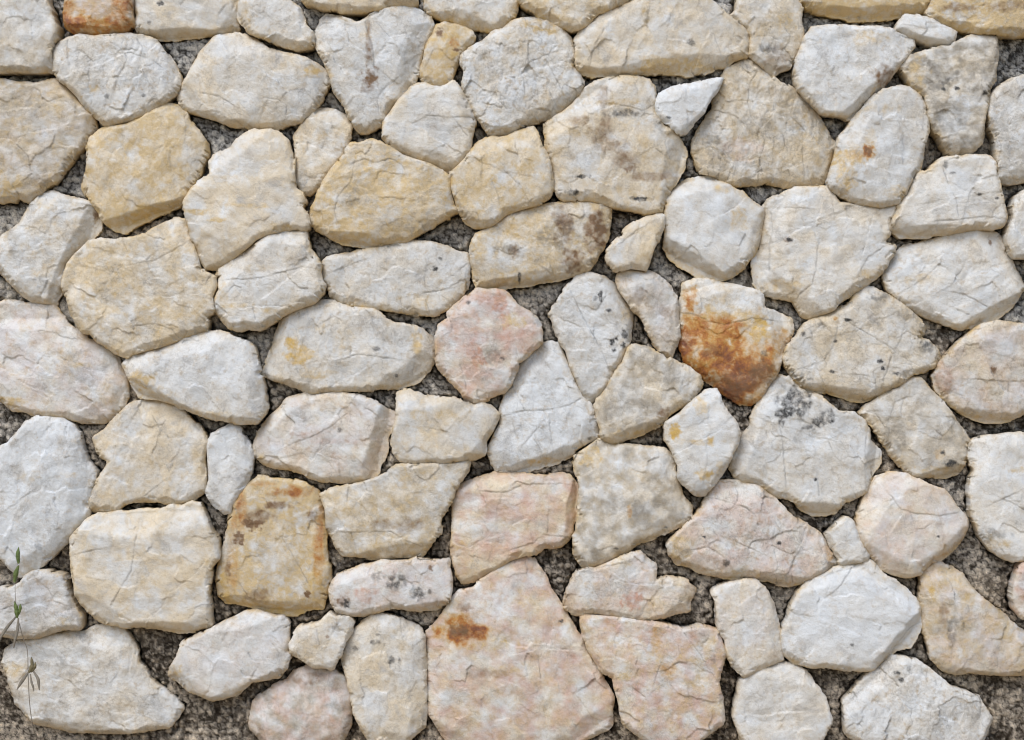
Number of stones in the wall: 86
